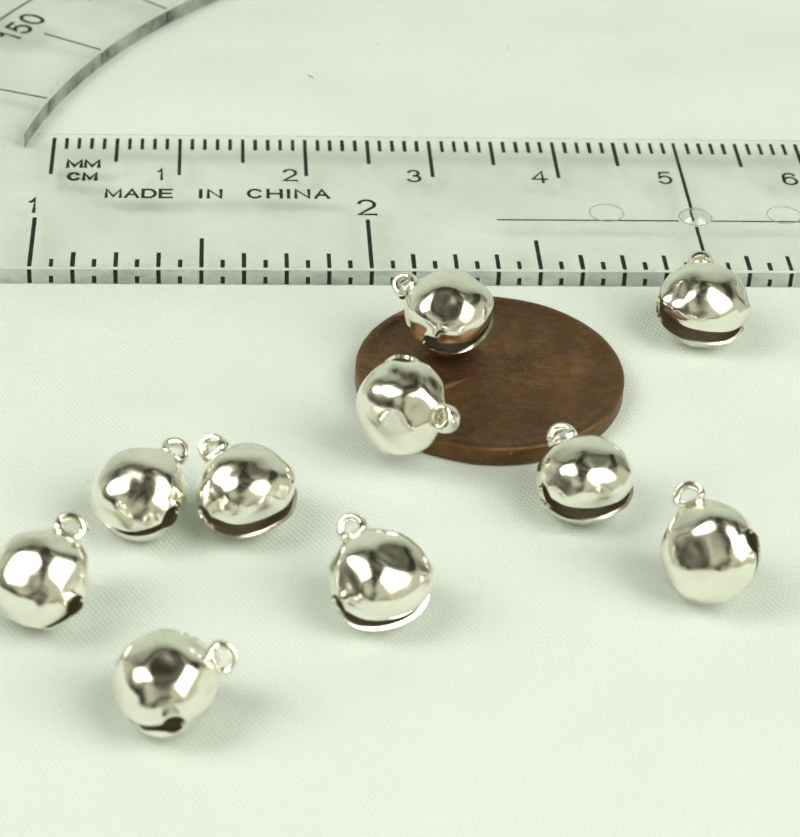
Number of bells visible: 10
